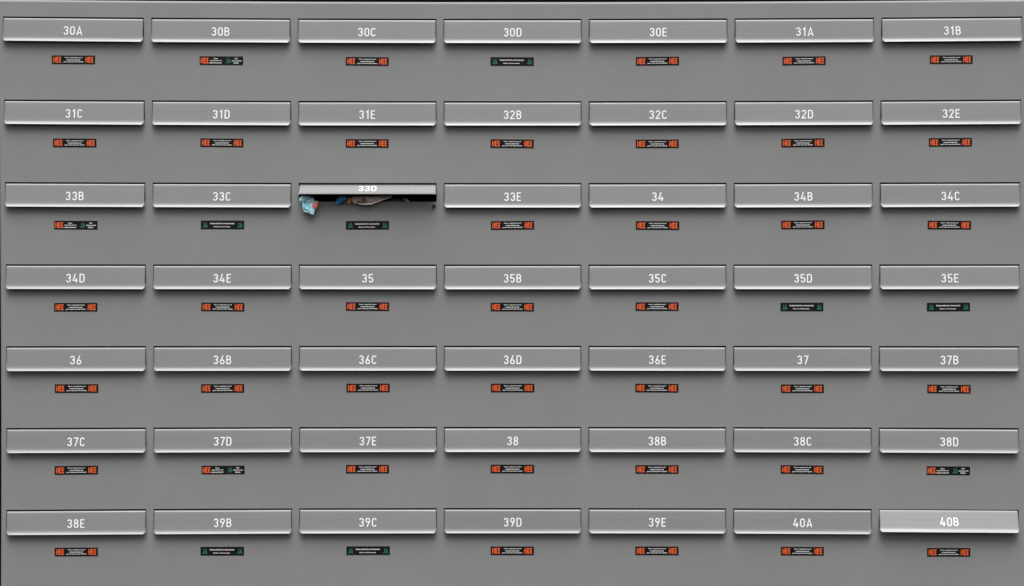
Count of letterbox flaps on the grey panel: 49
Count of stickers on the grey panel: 49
